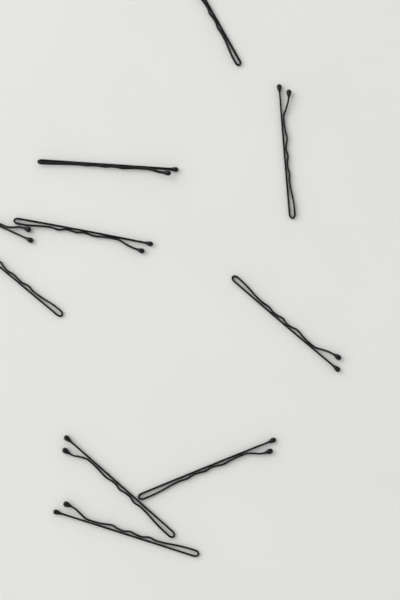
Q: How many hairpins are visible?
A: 10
